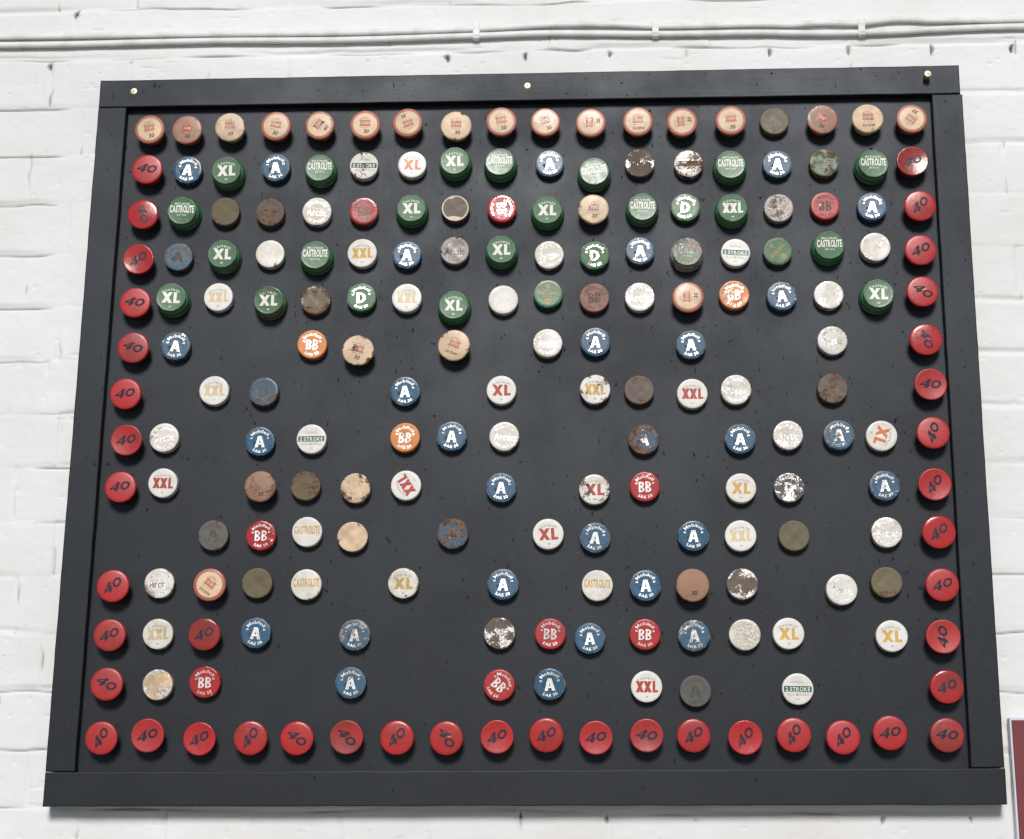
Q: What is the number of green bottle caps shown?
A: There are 27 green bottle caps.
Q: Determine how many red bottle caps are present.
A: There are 51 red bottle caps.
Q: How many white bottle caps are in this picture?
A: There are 45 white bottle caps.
